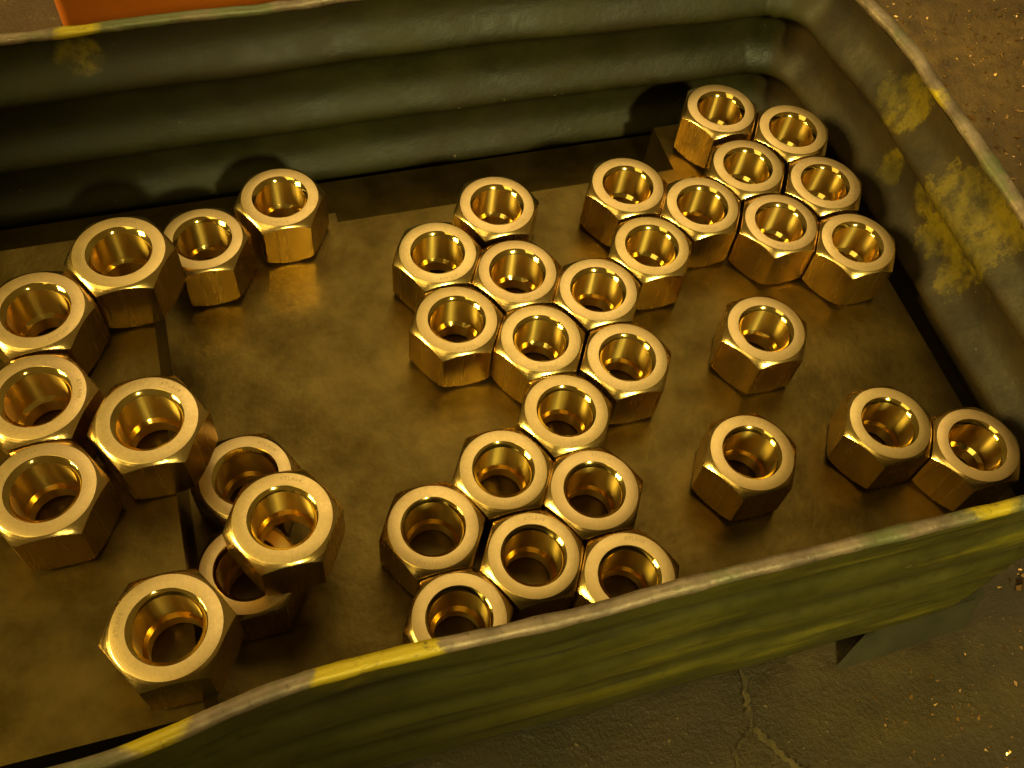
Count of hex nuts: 38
